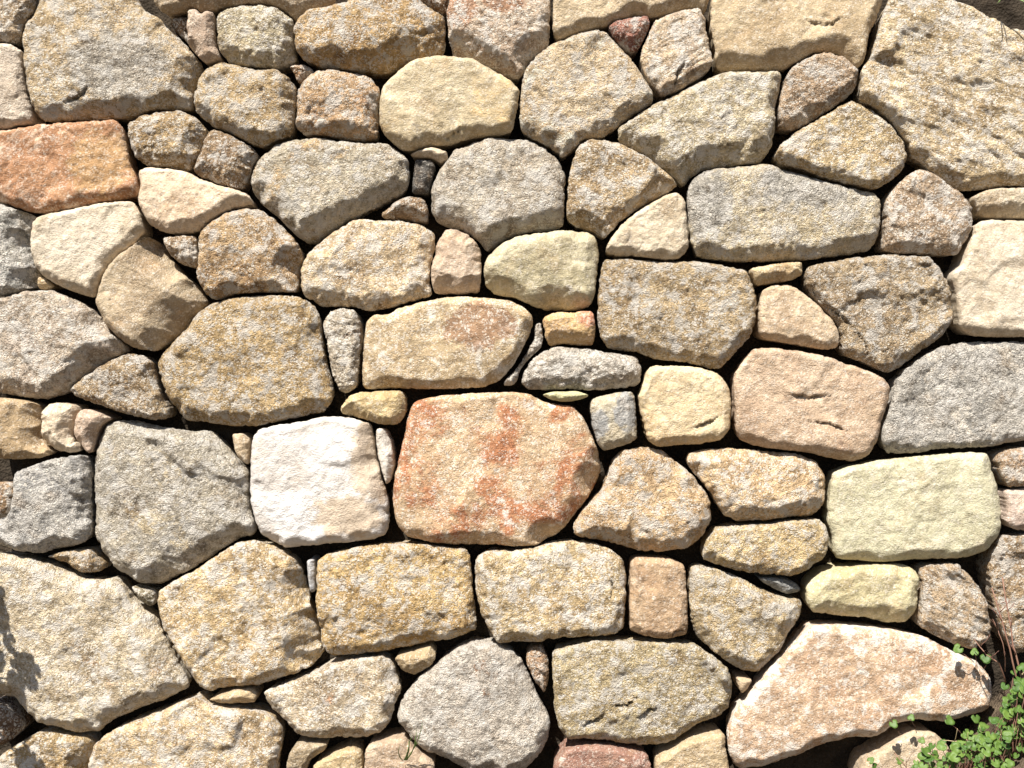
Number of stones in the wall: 111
